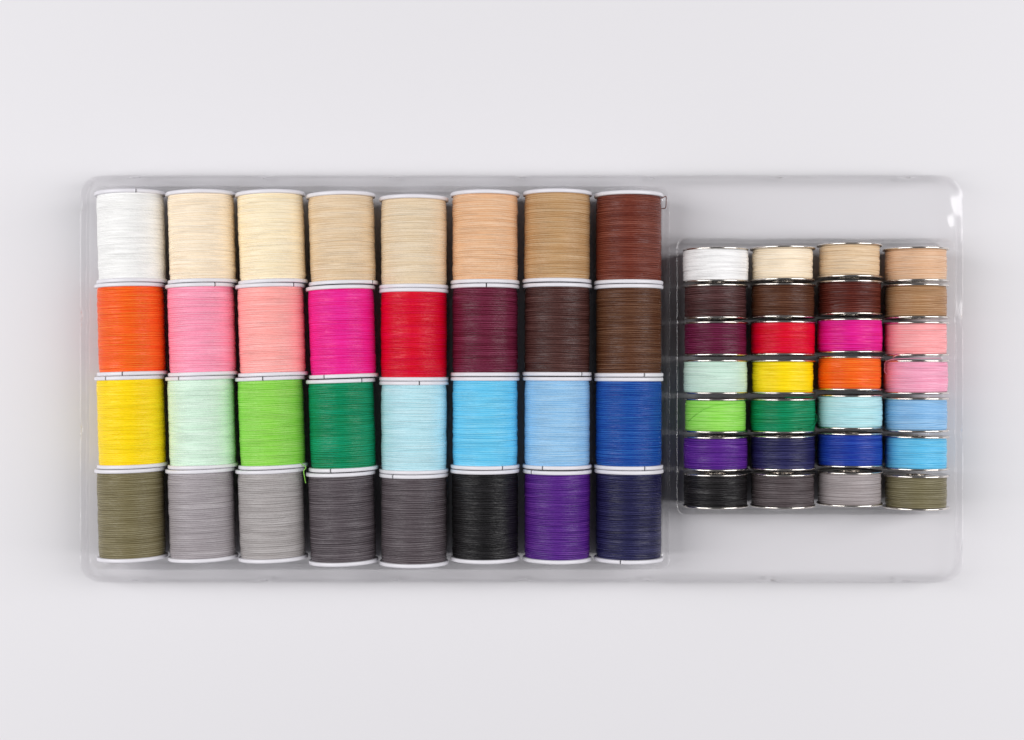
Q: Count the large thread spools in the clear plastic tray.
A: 32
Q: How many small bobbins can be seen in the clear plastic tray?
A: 28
